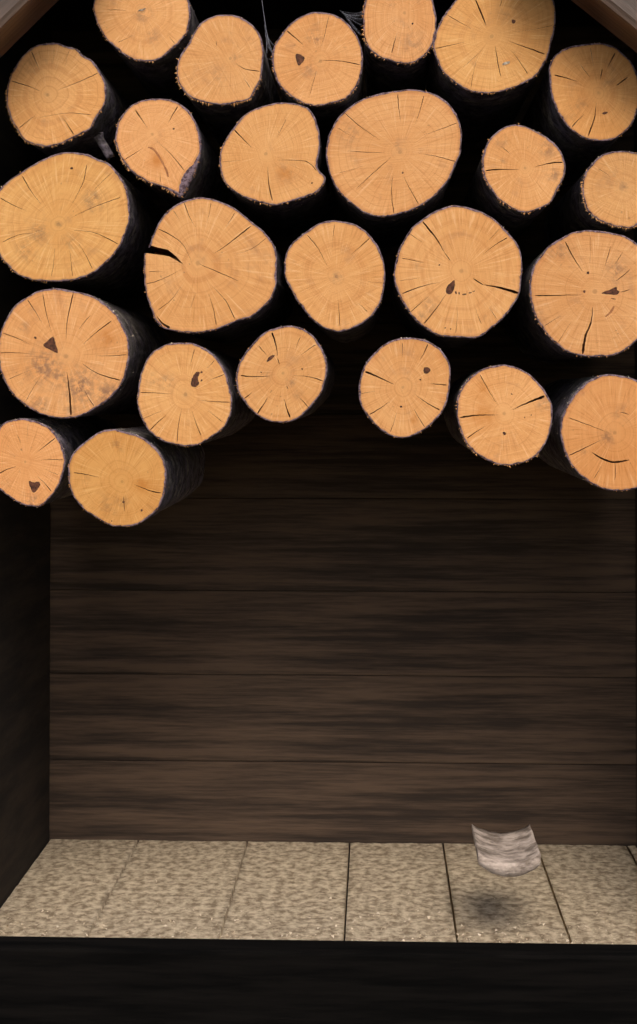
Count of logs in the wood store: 25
